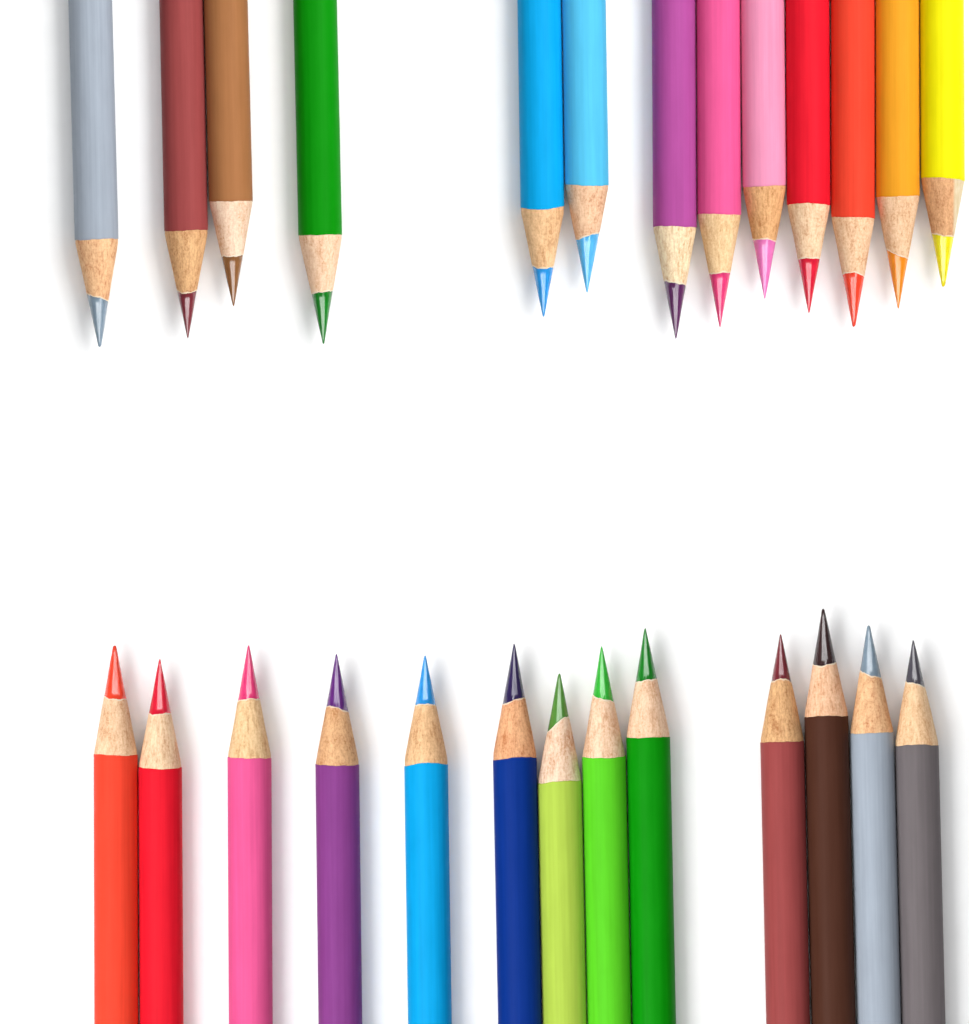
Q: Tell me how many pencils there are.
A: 26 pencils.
